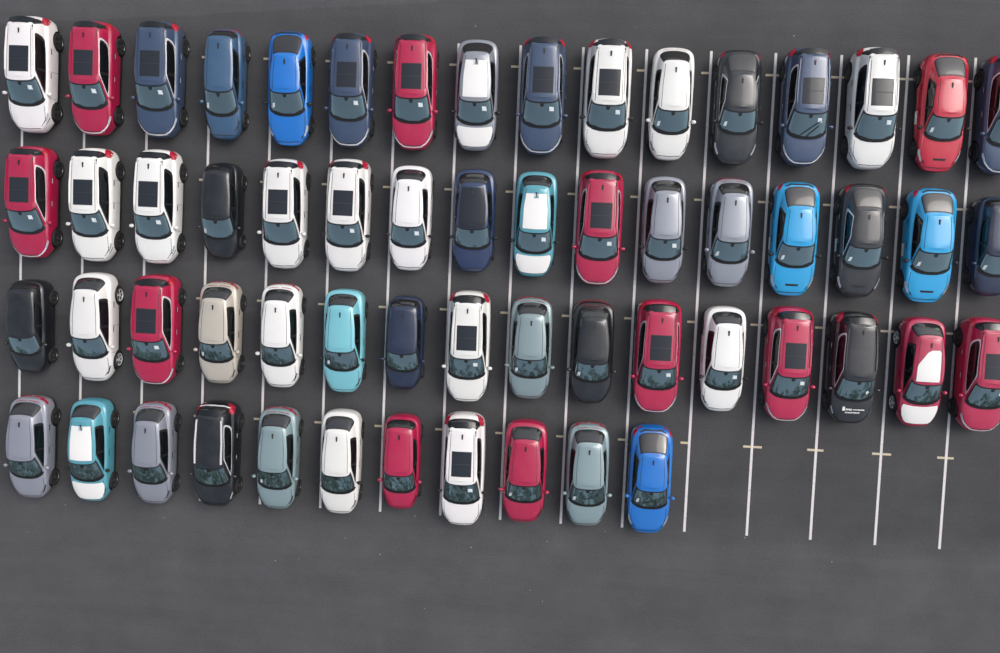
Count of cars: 59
